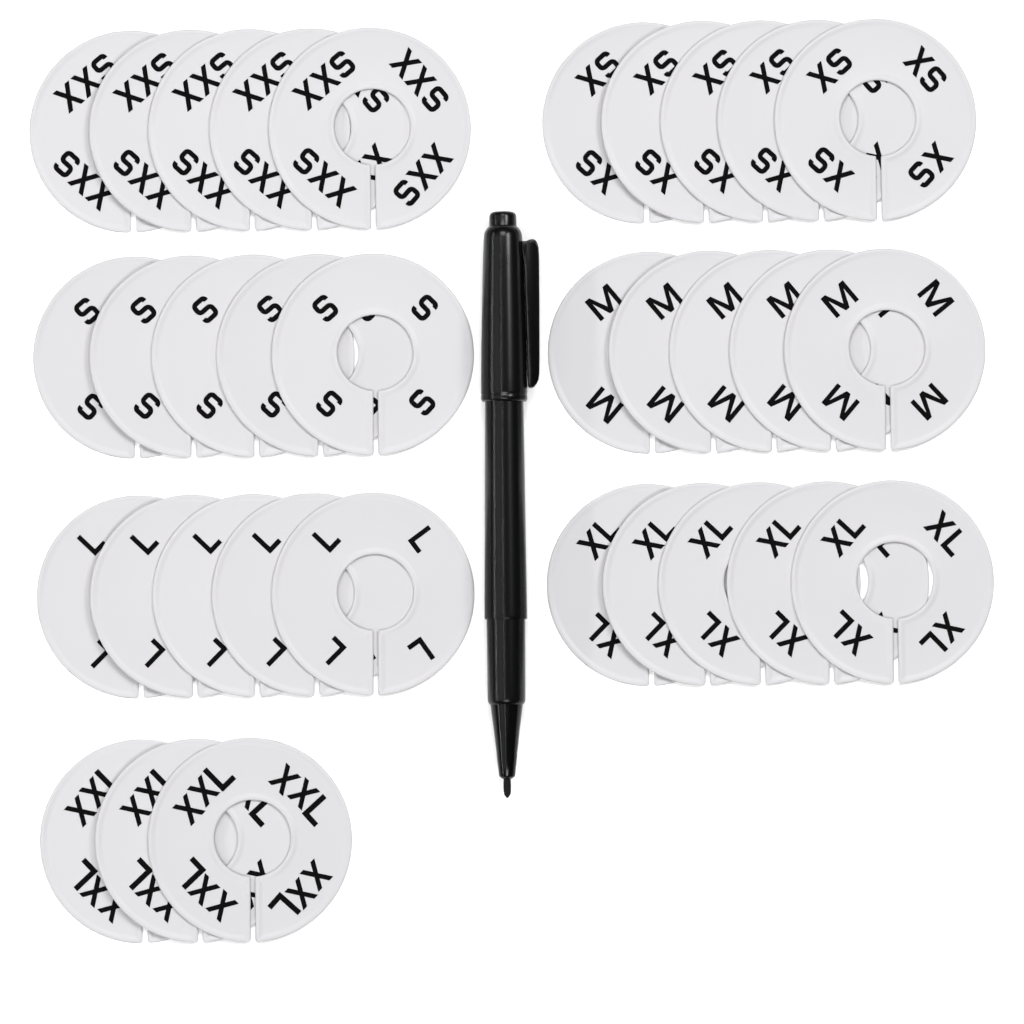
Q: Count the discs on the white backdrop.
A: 33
